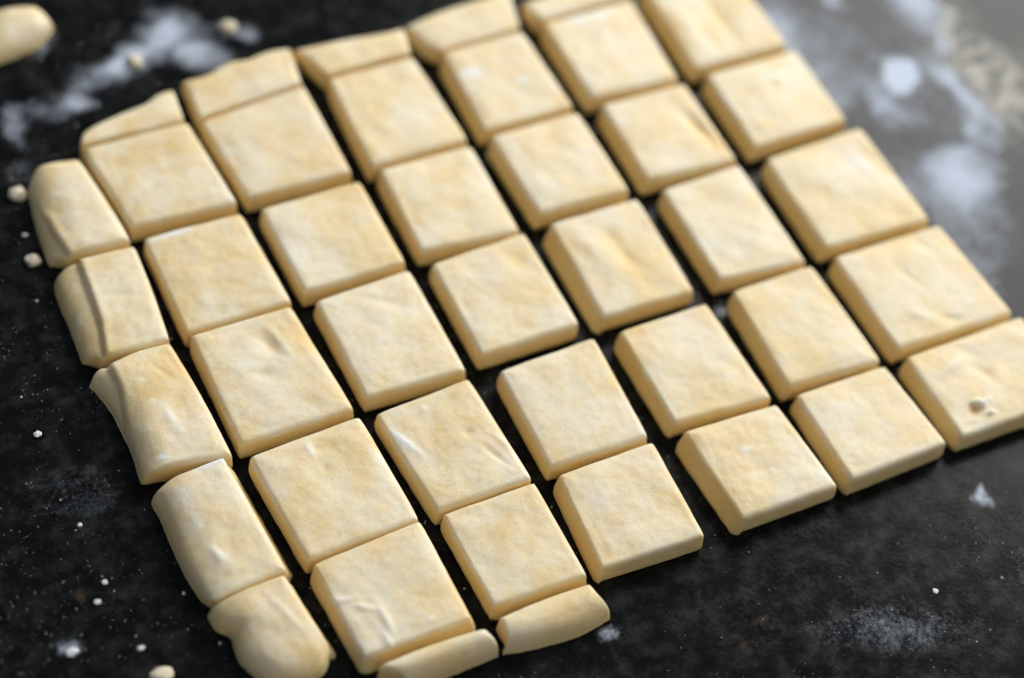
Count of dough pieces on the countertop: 43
